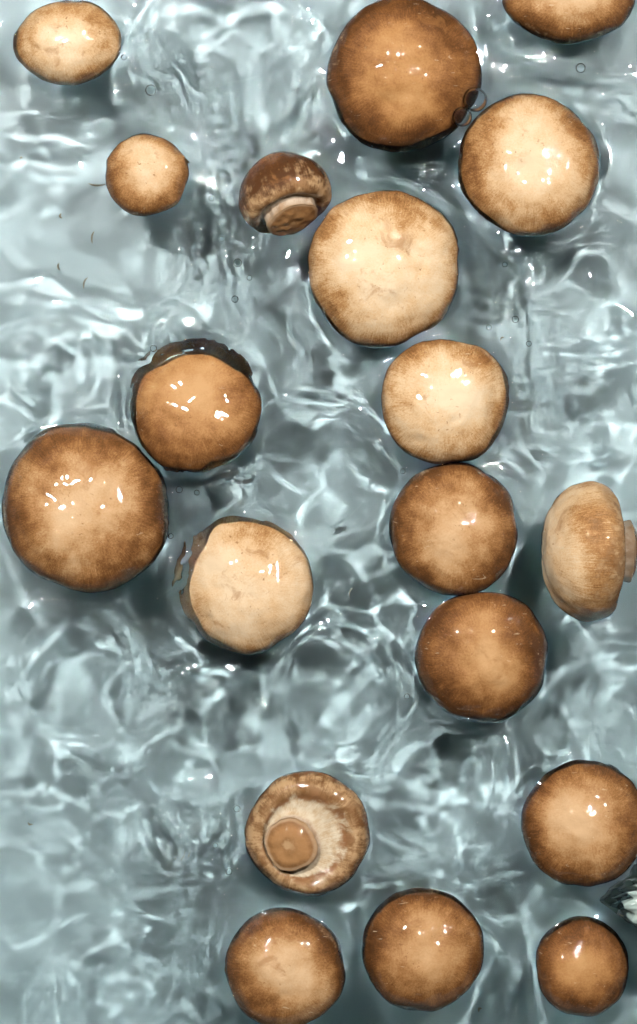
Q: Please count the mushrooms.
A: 19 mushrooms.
